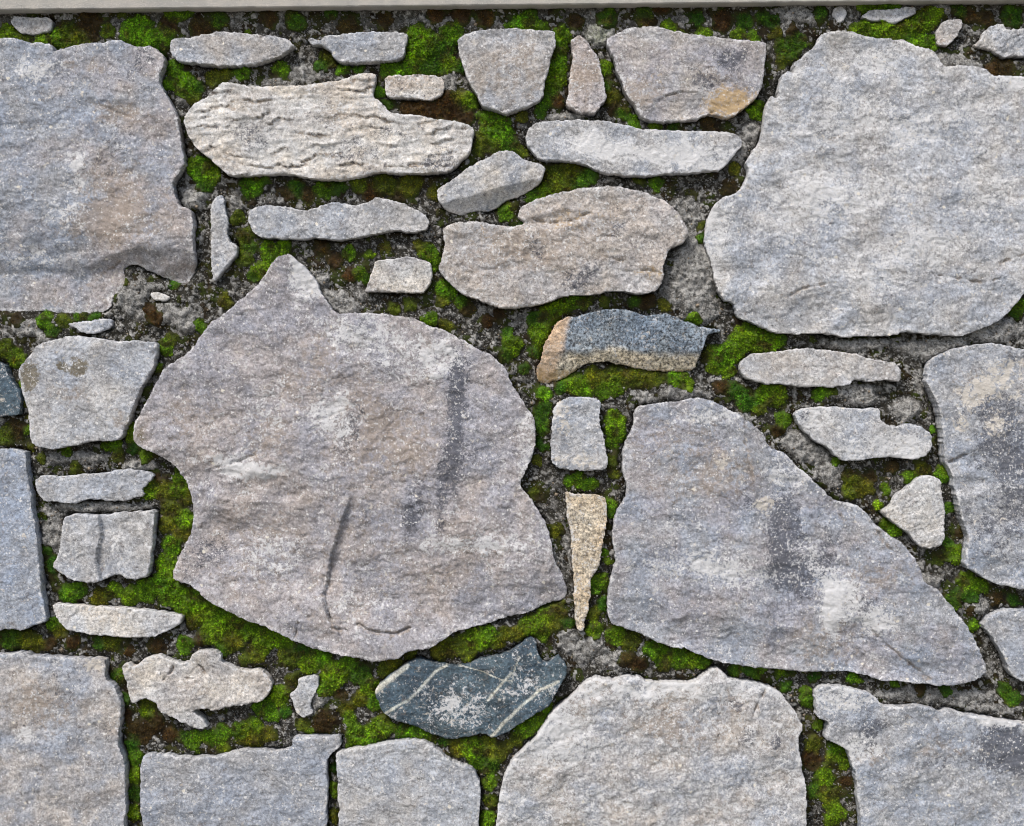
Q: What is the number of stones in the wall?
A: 46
